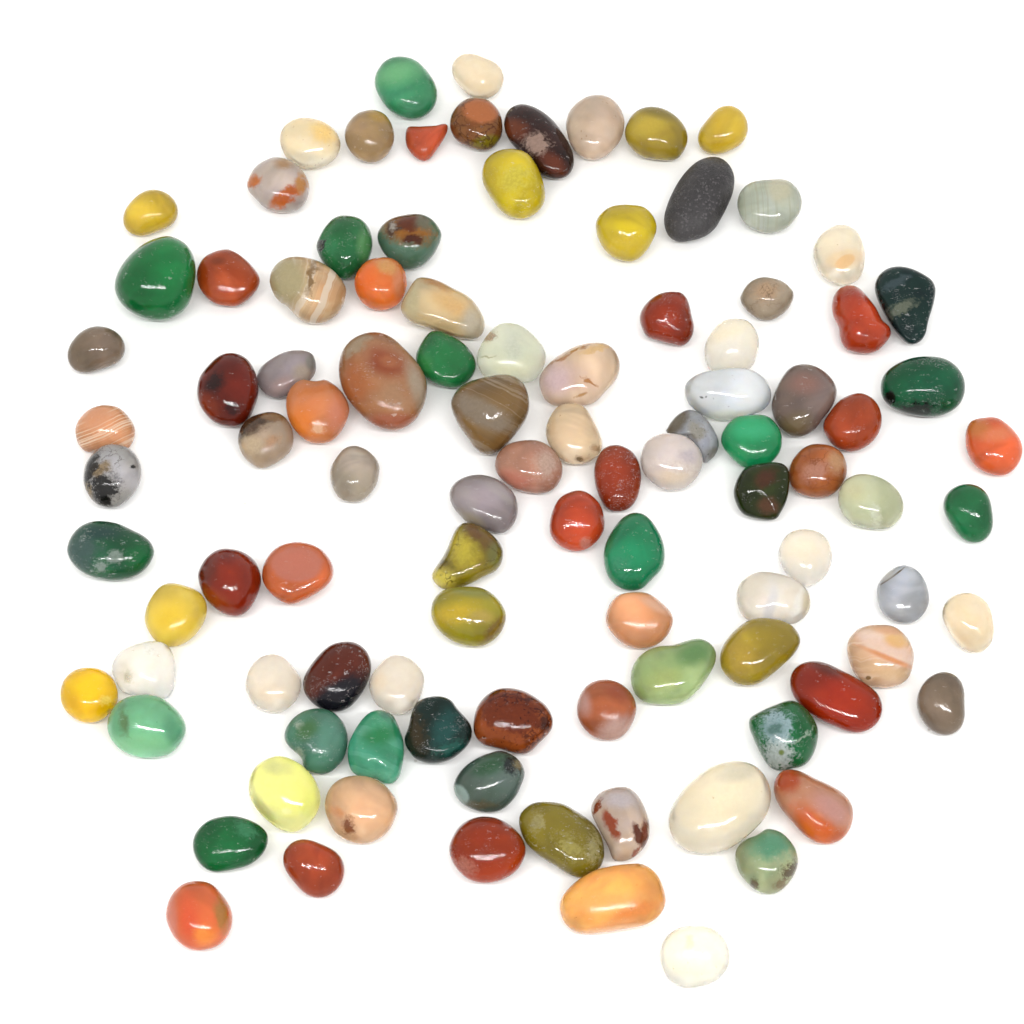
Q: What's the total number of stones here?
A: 102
